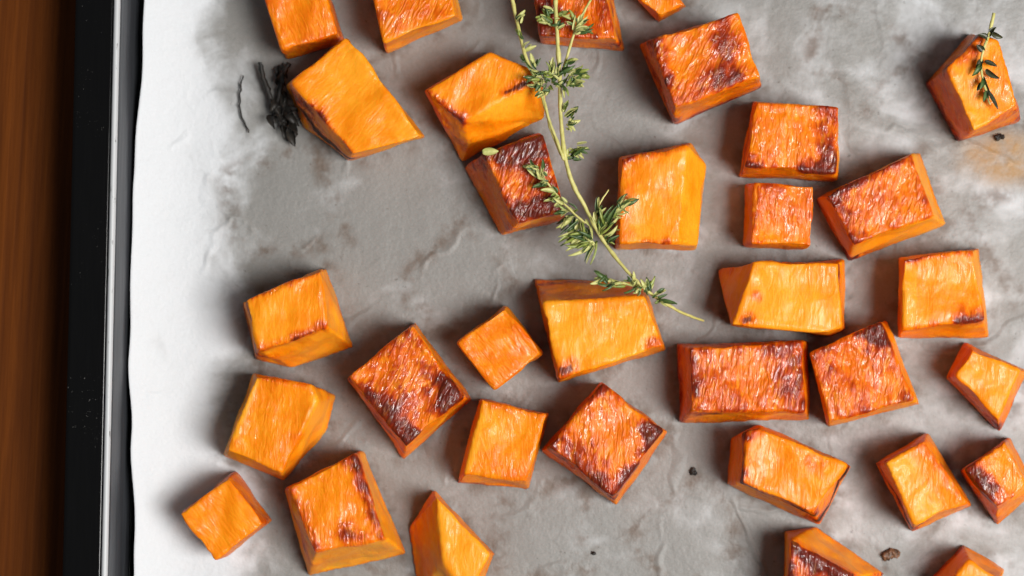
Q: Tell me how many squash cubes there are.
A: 33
